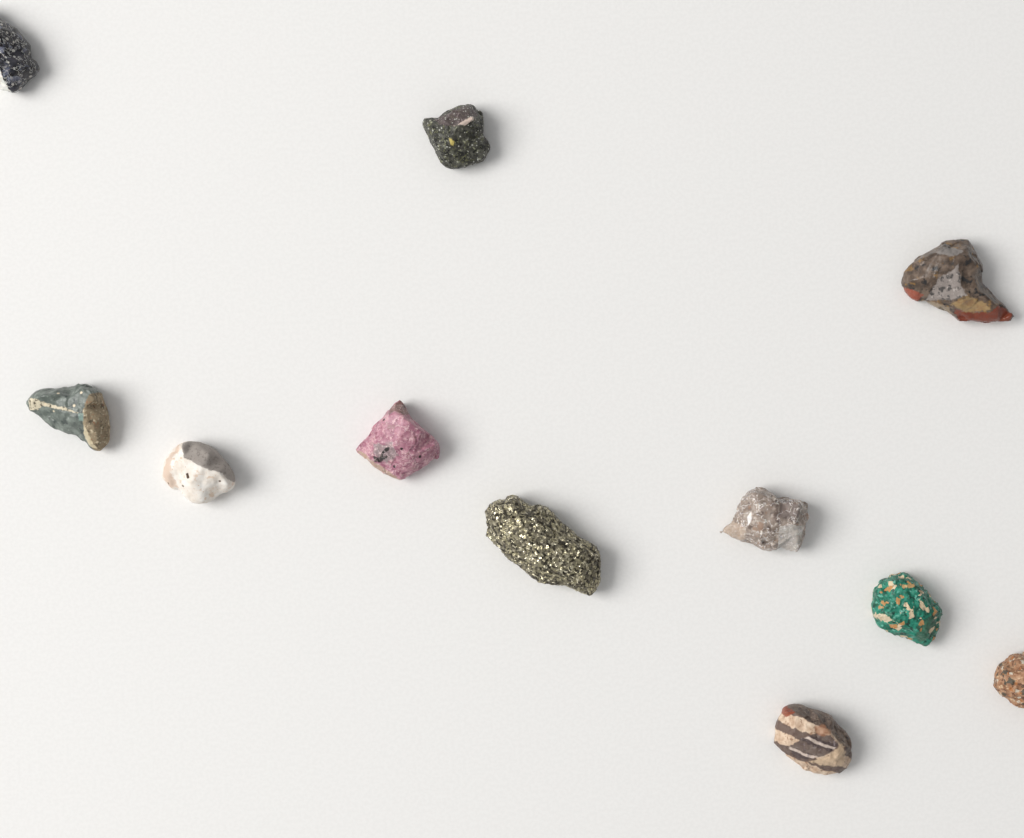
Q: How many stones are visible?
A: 11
